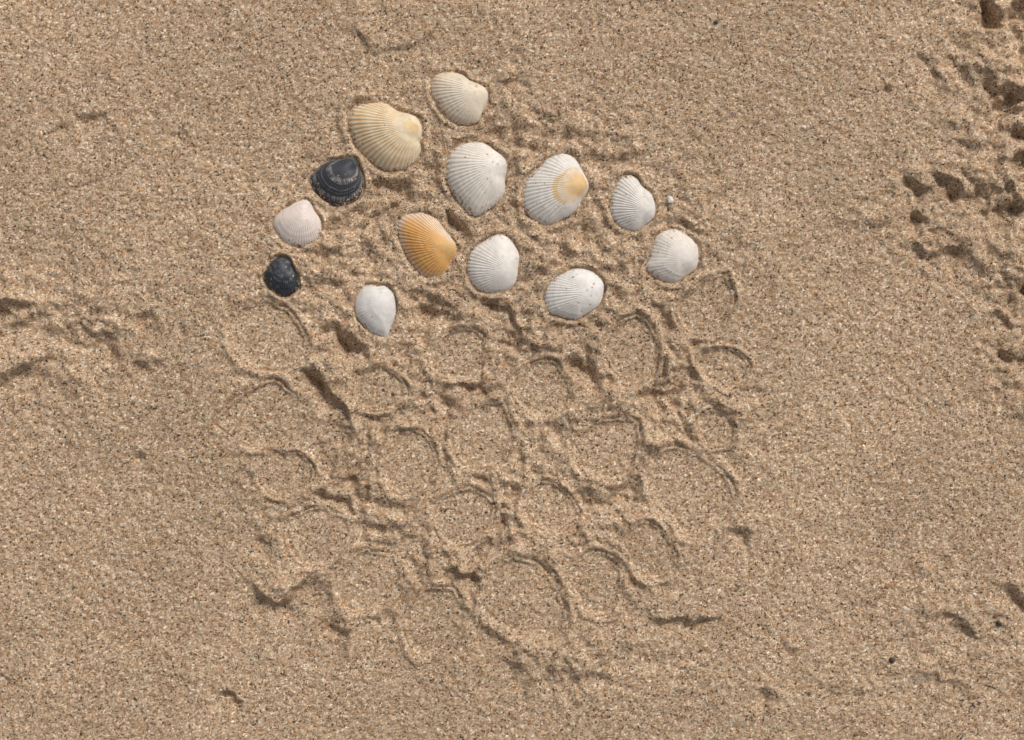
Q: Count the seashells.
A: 13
